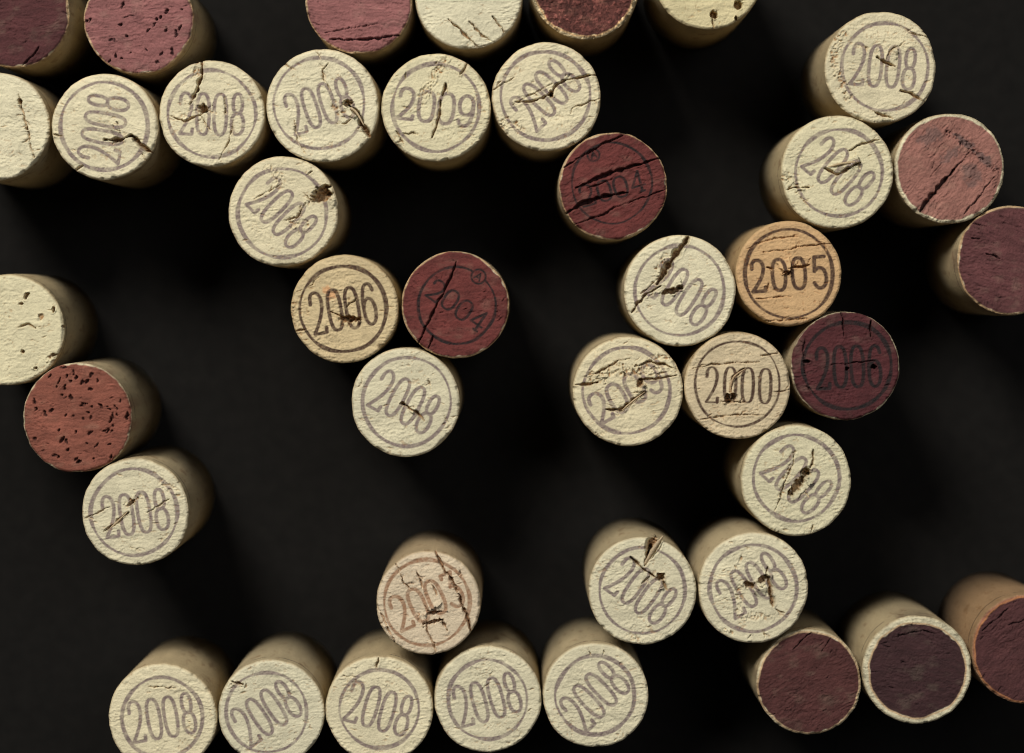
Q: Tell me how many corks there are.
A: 41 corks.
